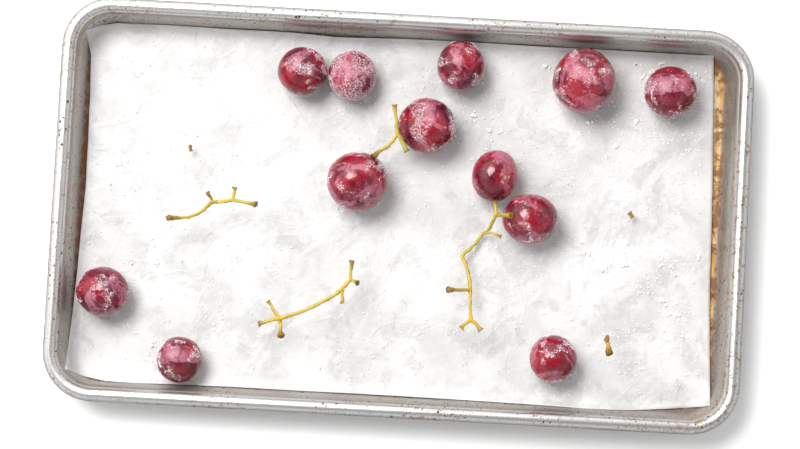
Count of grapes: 12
